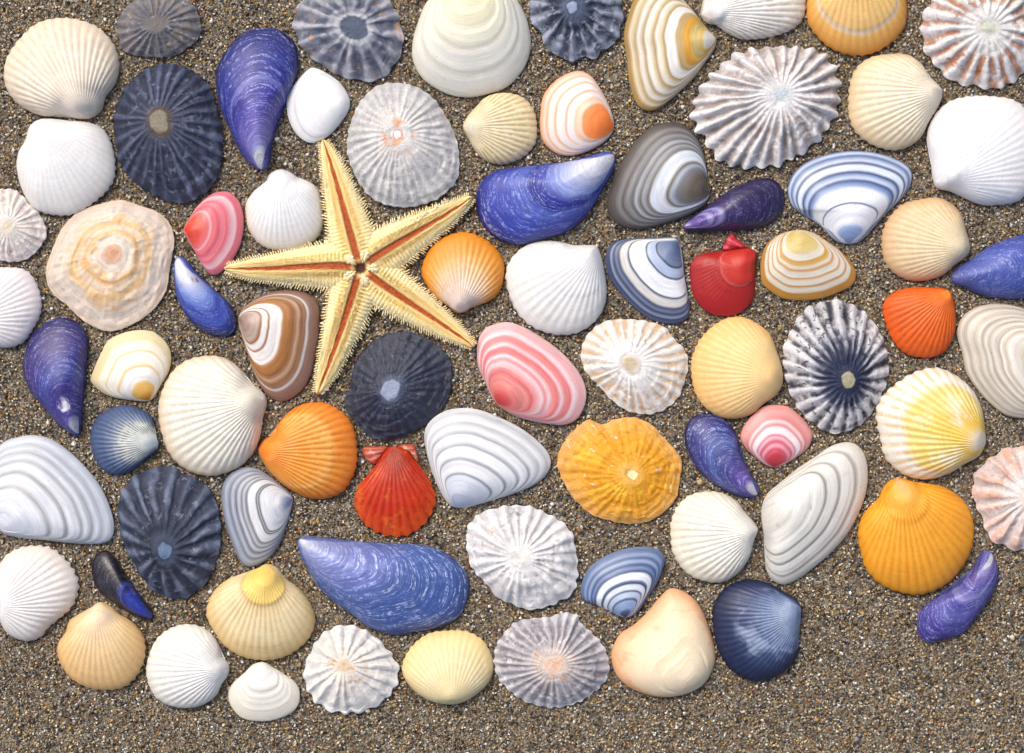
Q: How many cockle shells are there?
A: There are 26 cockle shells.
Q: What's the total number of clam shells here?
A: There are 21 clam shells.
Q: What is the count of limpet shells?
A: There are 18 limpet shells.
